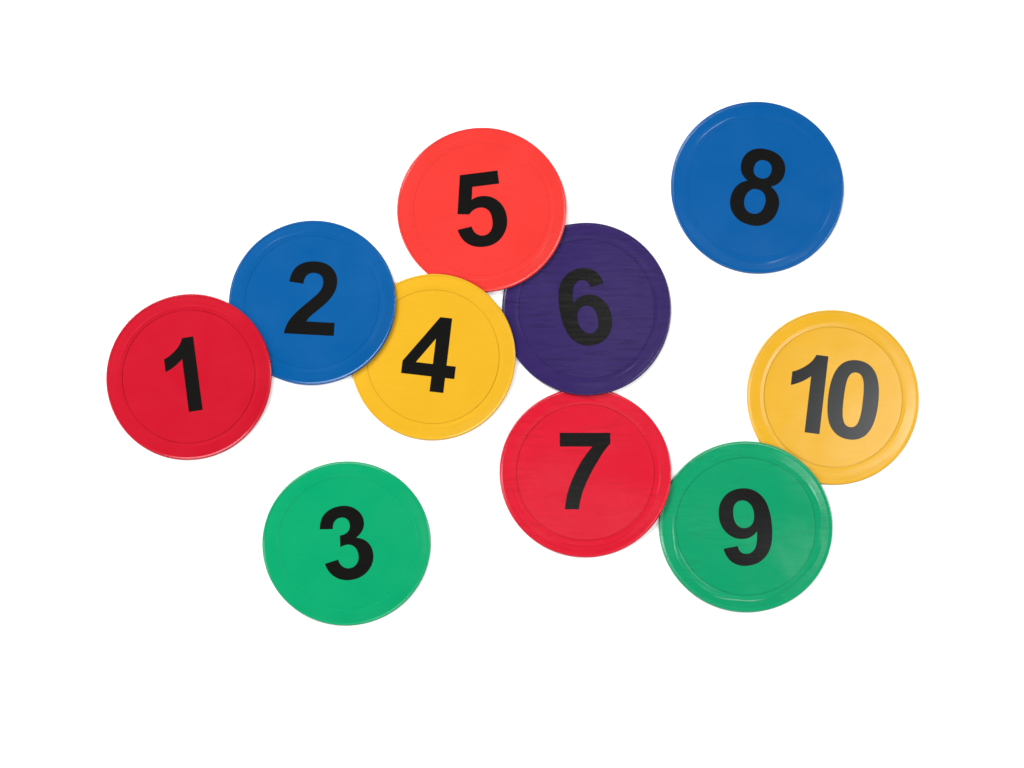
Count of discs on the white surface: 10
